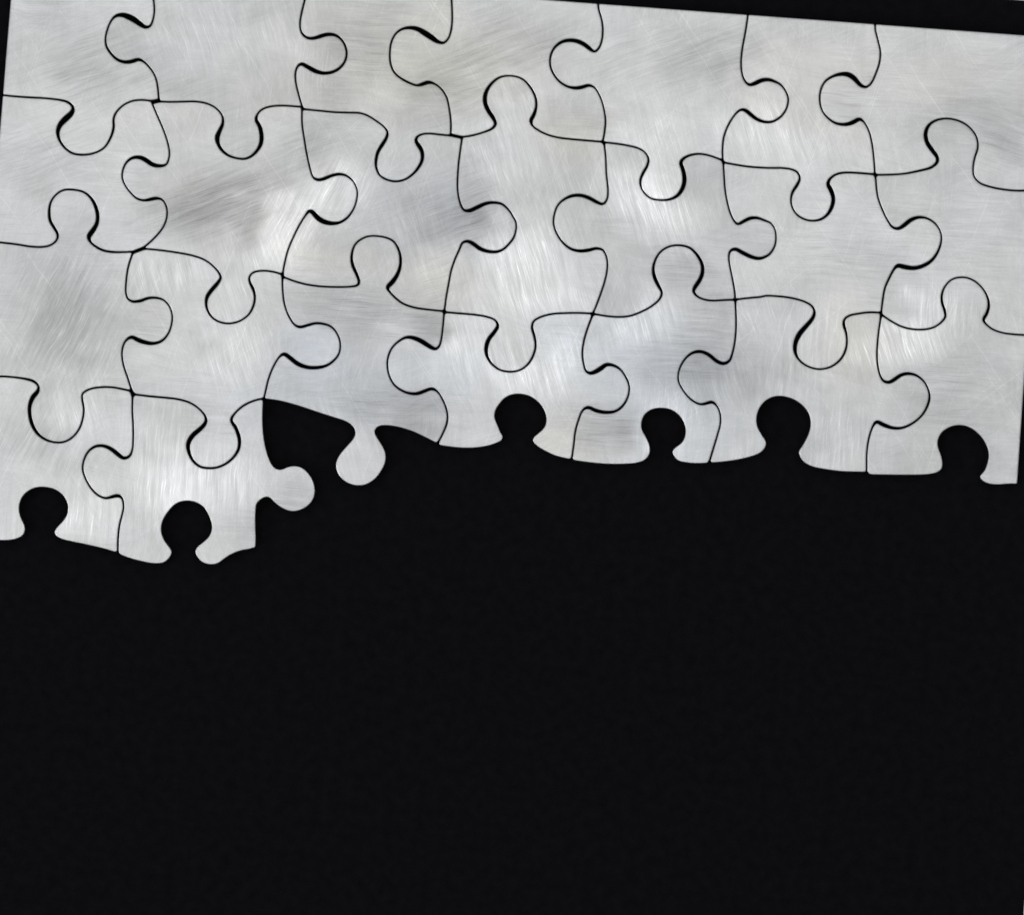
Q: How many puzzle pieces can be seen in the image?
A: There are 23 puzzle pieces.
